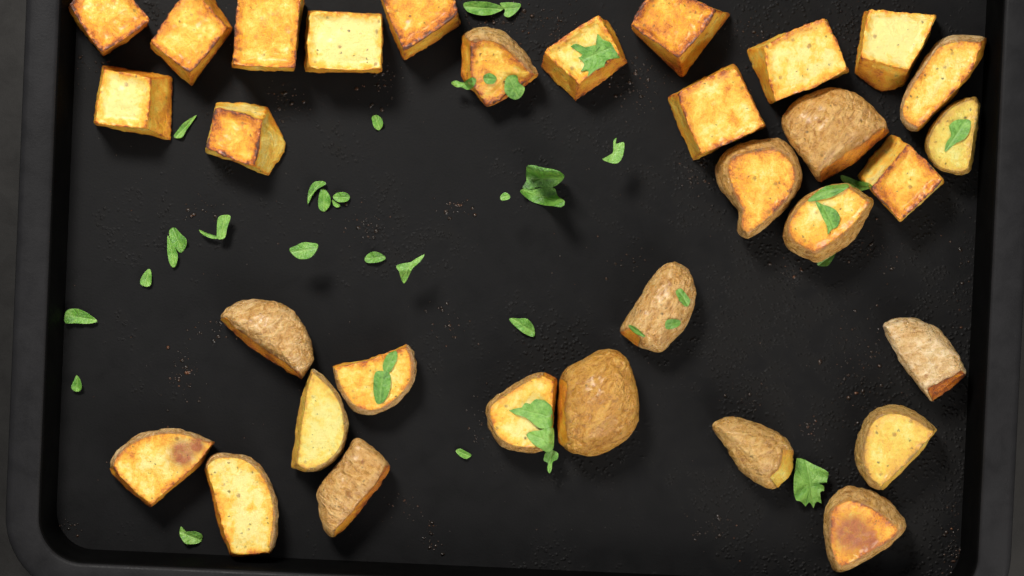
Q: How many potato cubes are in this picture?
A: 13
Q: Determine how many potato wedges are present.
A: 19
